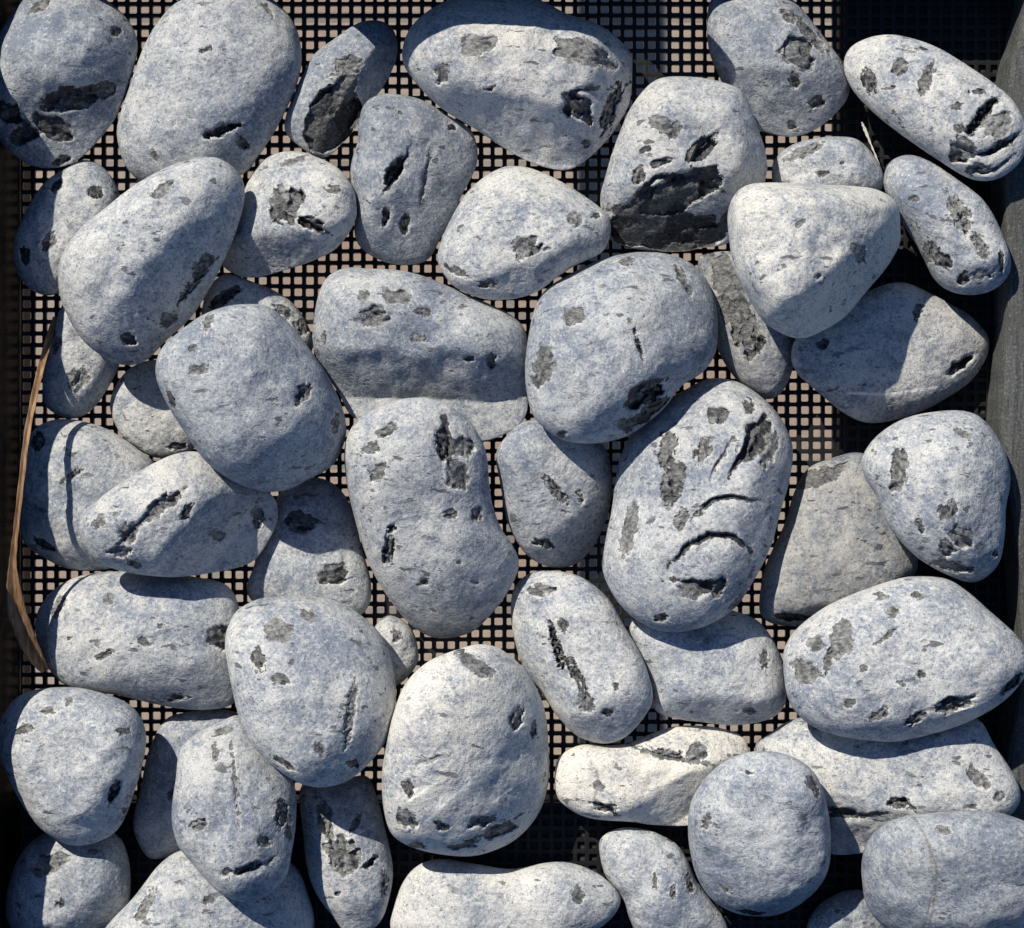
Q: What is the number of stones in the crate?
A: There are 51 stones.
